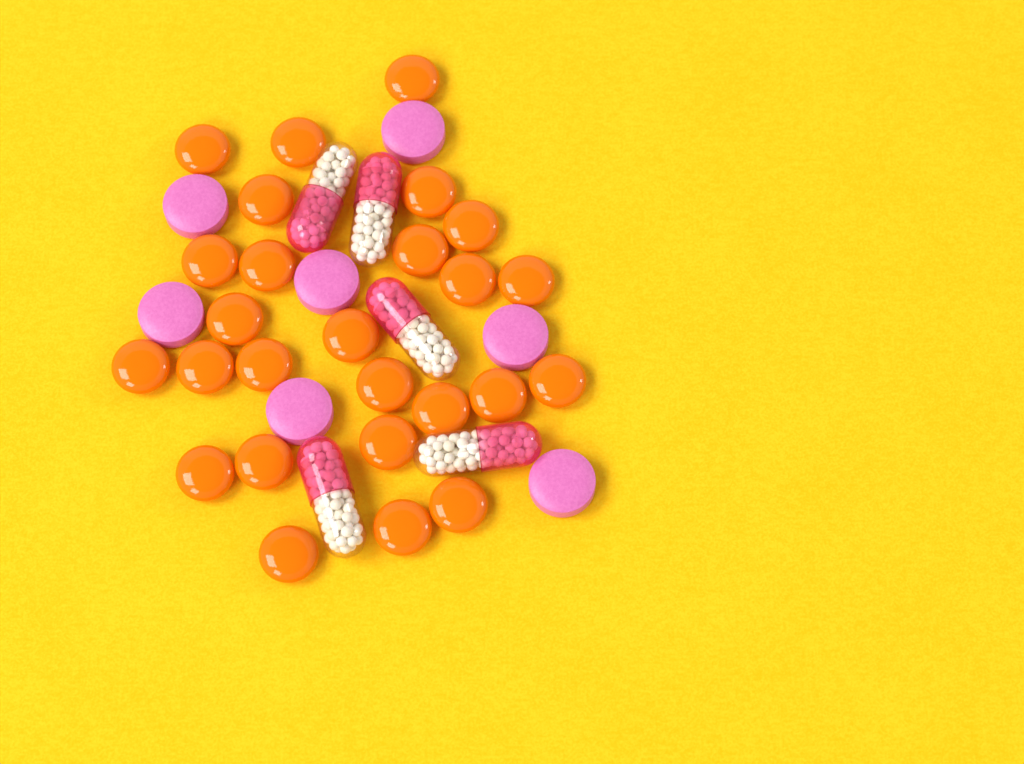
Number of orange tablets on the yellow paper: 26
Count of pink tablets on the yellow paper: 7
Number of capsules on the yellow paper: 5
